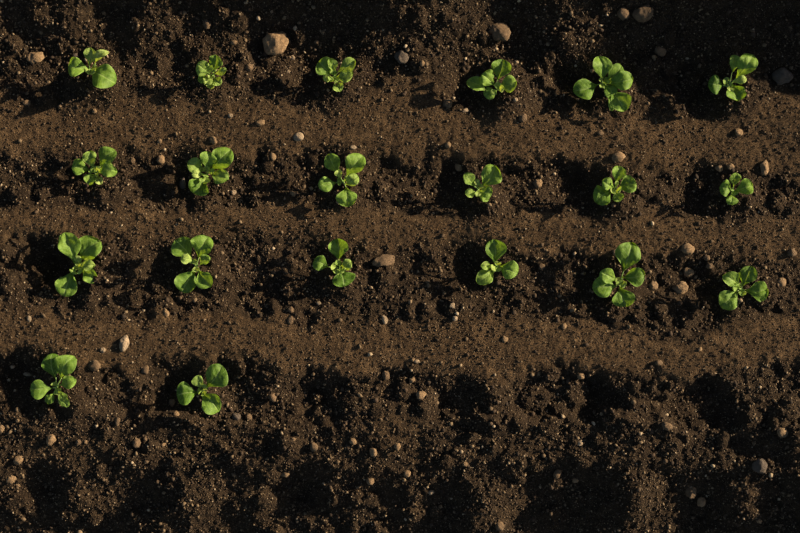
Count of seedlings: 20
